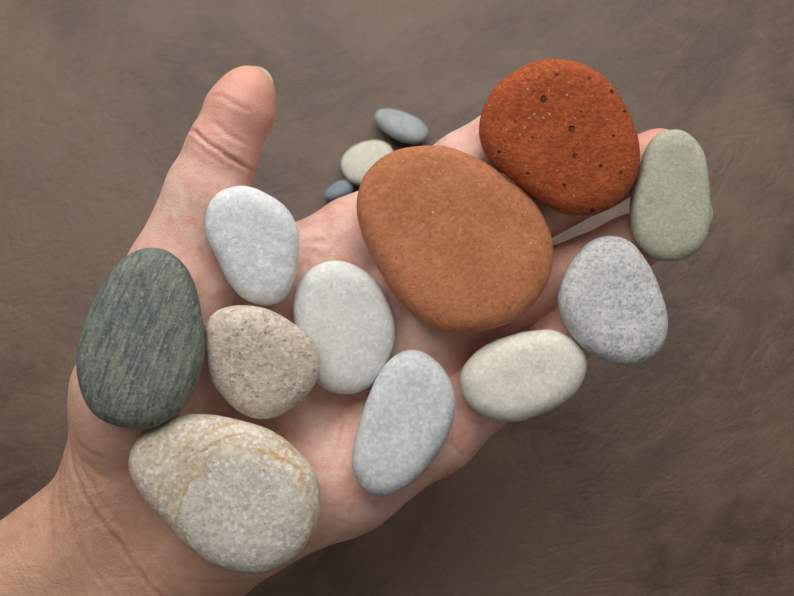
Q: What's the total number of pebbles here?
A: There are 14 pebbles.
